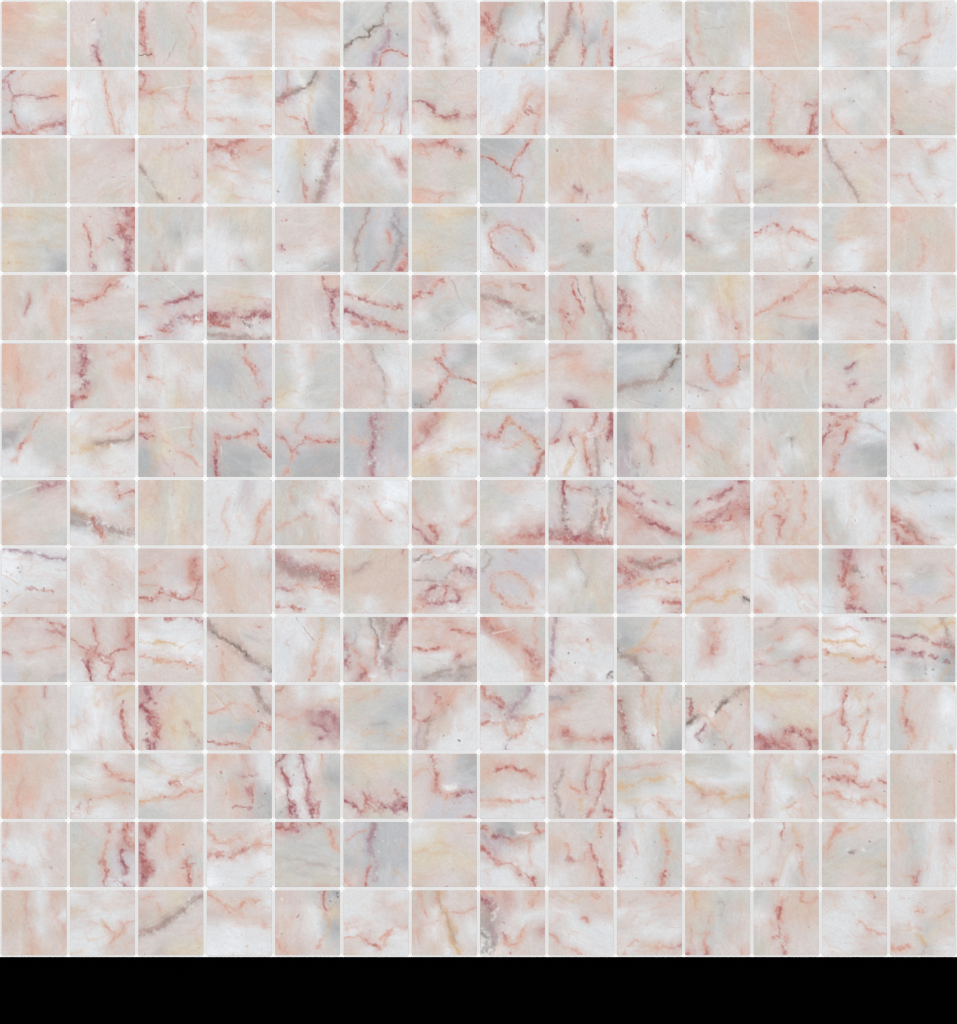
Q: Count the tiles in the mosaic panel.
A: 196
